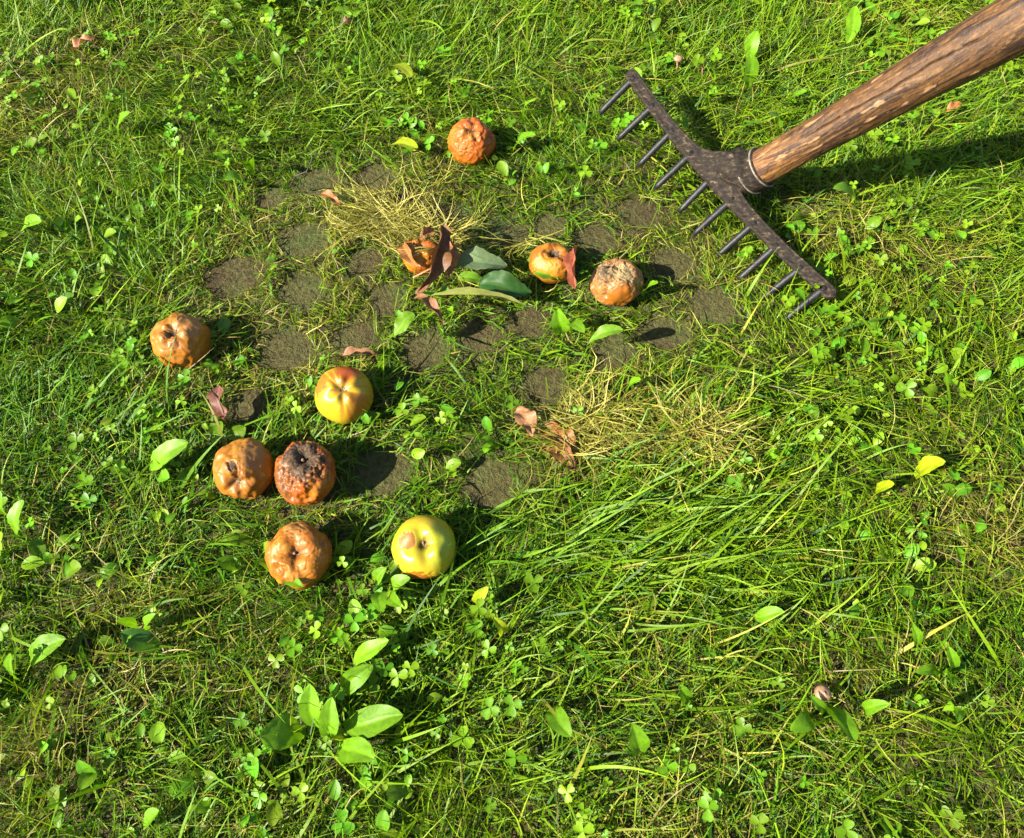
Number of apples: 10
